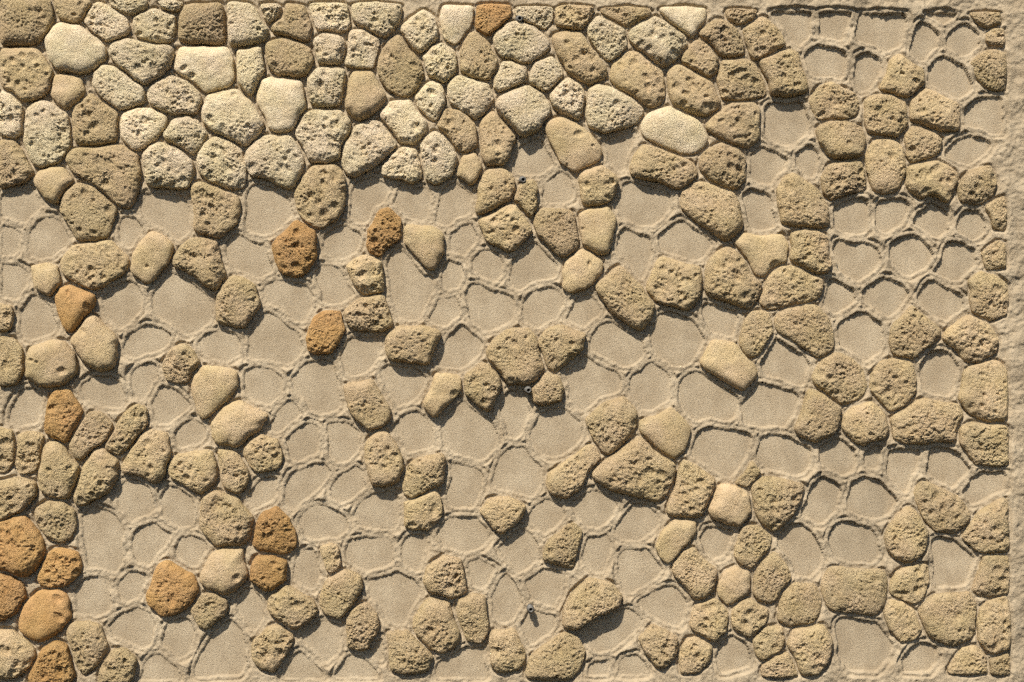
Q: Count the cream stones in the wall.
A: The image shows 47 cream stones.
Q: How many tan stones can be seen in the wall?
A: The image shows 167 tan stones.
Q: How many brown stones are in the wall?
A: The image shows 14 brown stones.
